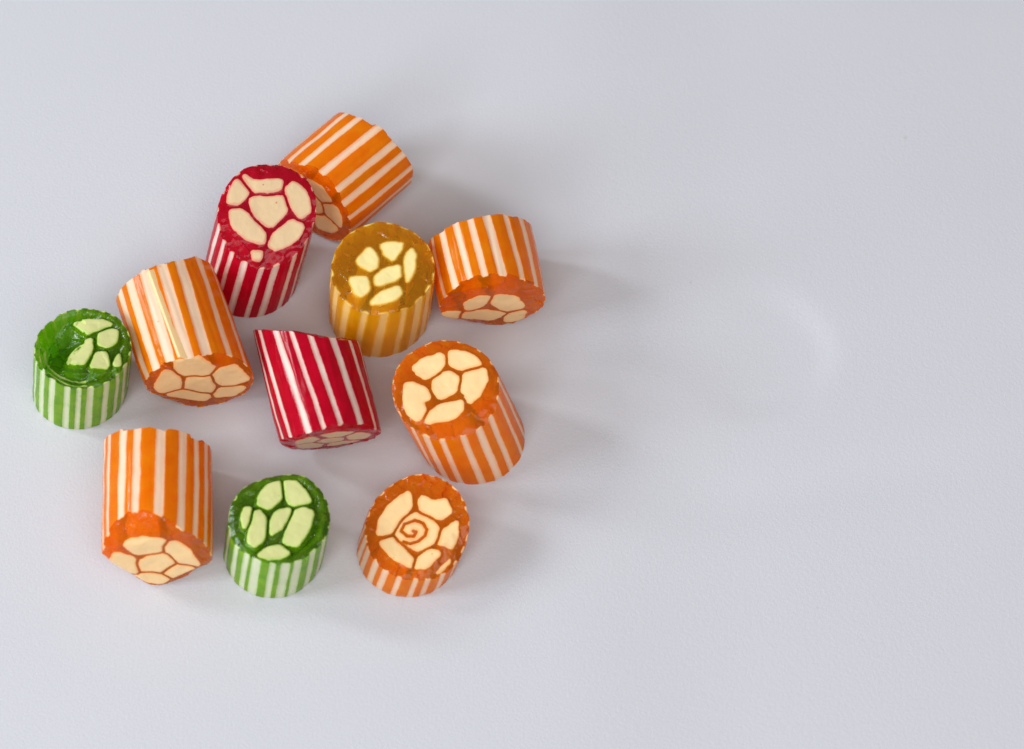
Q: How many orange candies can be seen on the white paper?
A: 6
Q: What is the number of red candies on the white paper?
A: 2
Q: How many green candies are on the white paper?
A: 2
